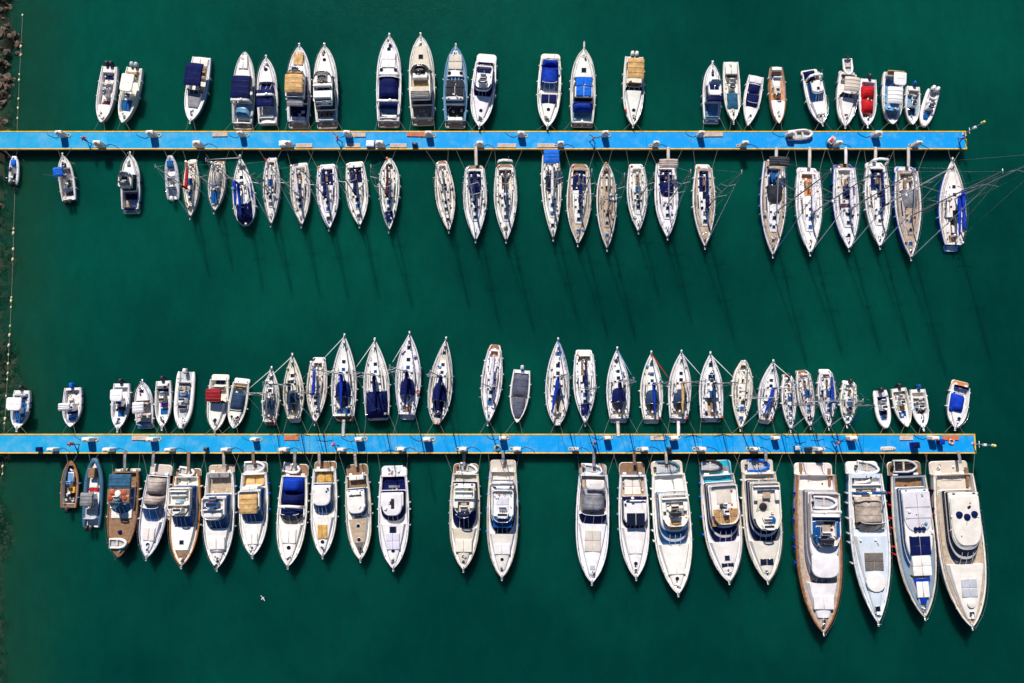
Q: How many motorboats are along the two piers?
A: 63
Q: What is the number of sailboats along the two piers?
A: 43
